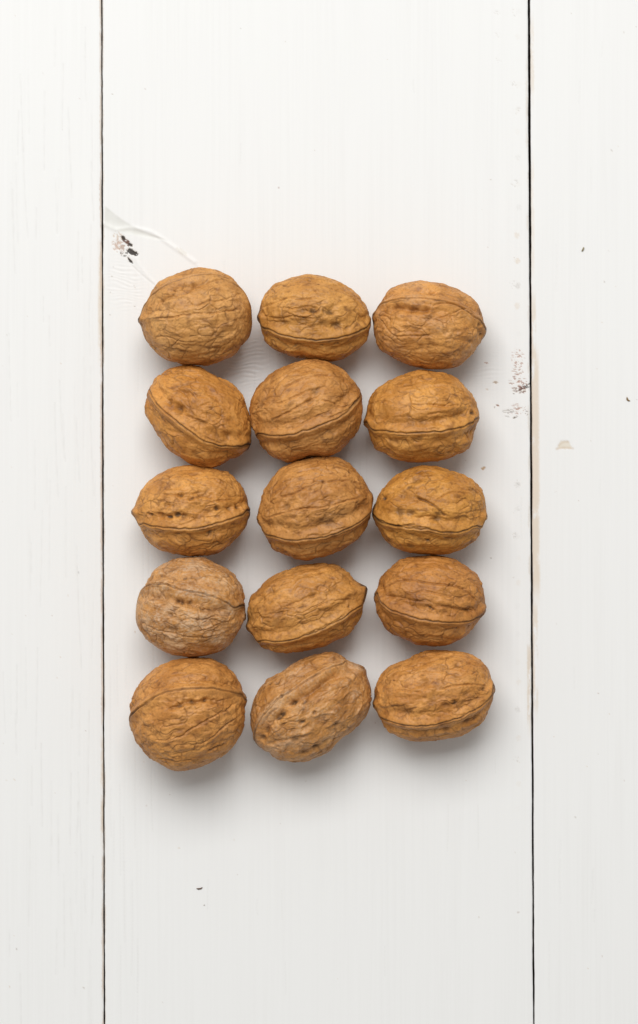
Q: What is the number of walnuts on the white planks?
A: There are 15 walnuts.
